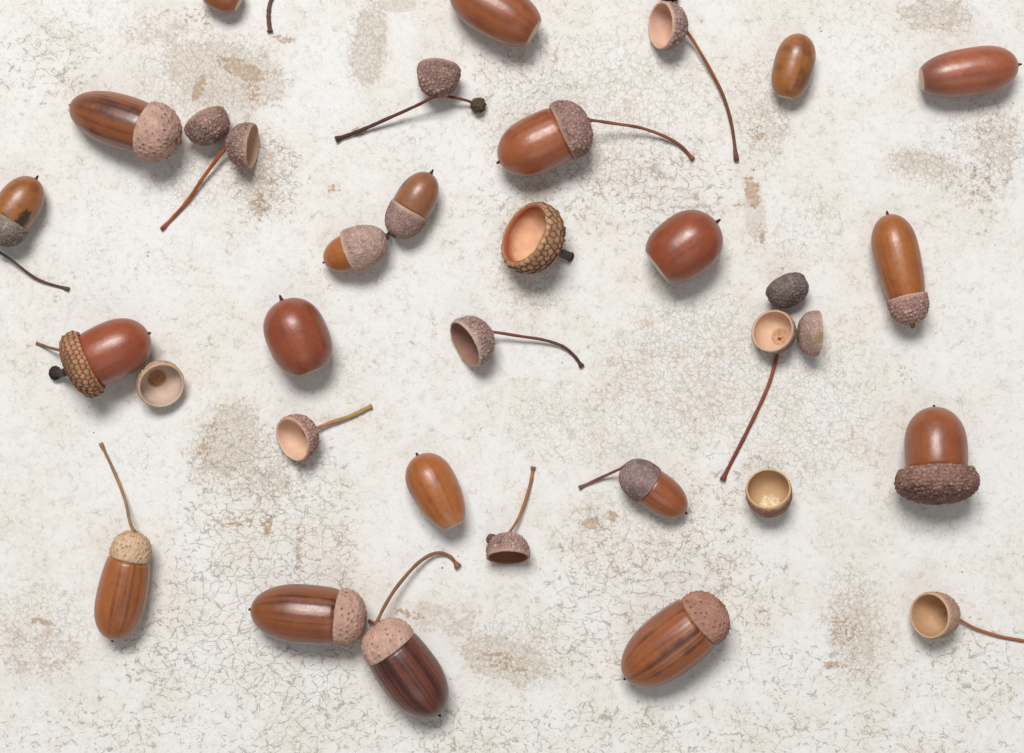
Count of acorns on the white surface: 20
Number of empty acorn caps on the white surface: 14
